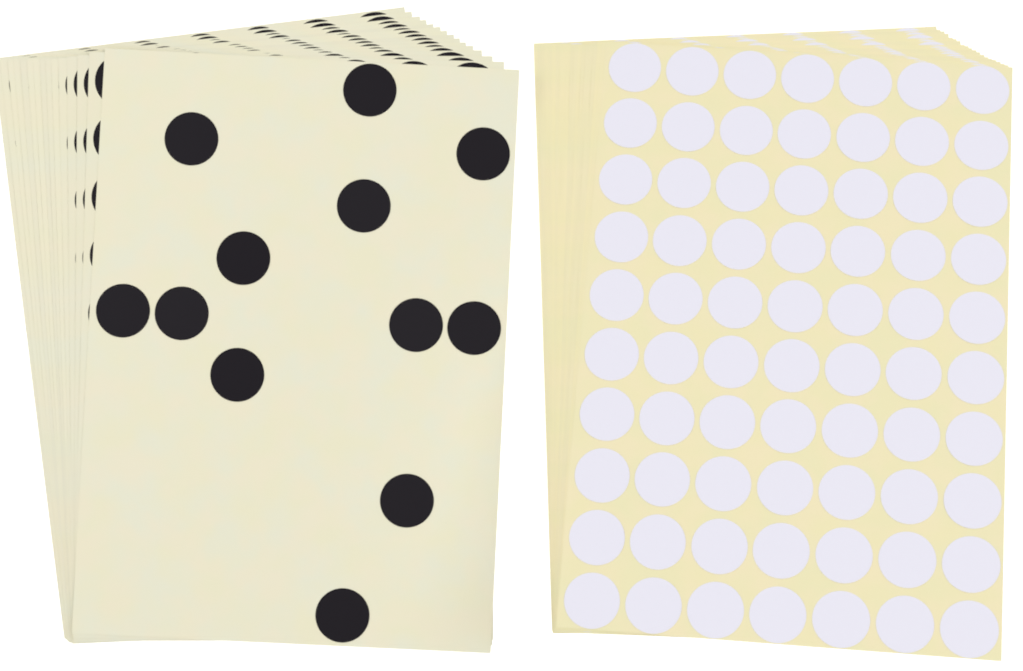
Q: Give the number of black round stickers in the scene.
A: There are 12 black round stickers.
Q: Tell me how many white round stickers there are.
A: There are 70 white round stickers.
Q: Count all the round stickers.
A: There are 82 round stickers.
